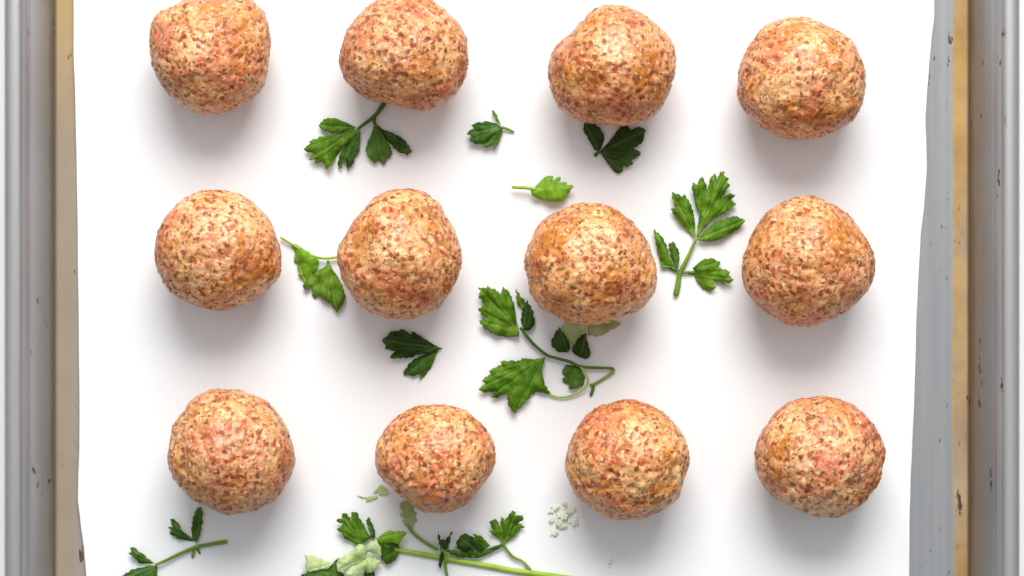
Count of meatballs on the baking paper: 12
